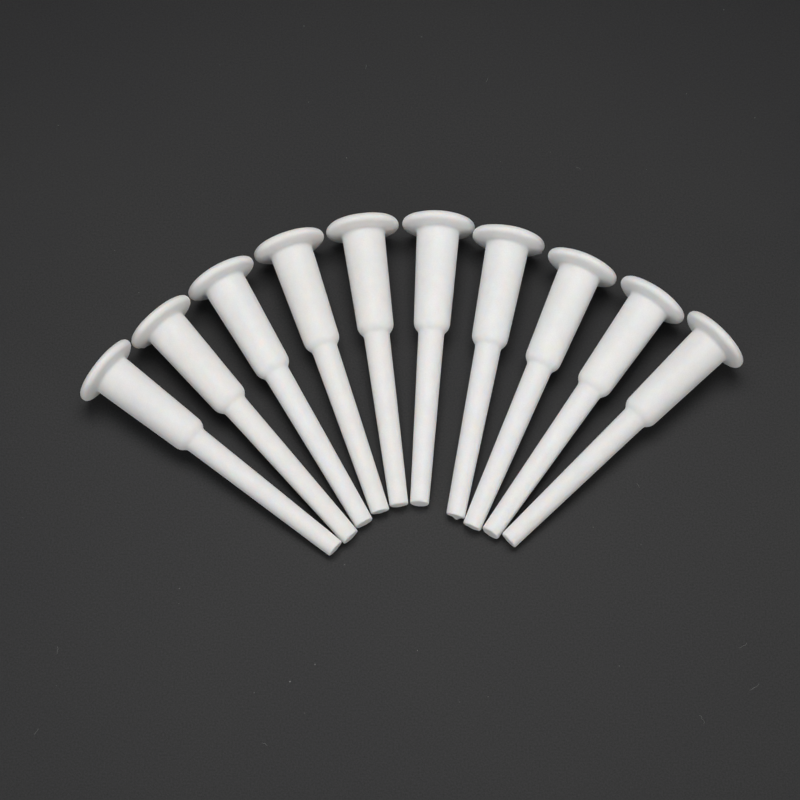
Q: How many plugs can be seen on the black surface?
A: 10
